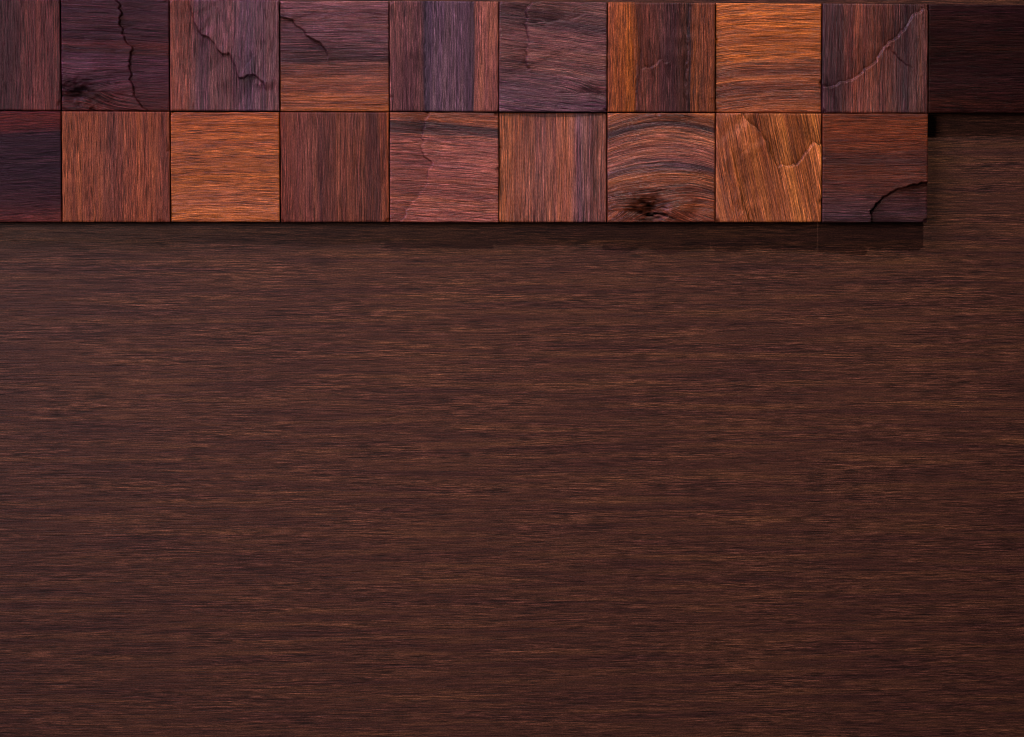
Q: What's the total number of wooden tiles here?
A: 19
